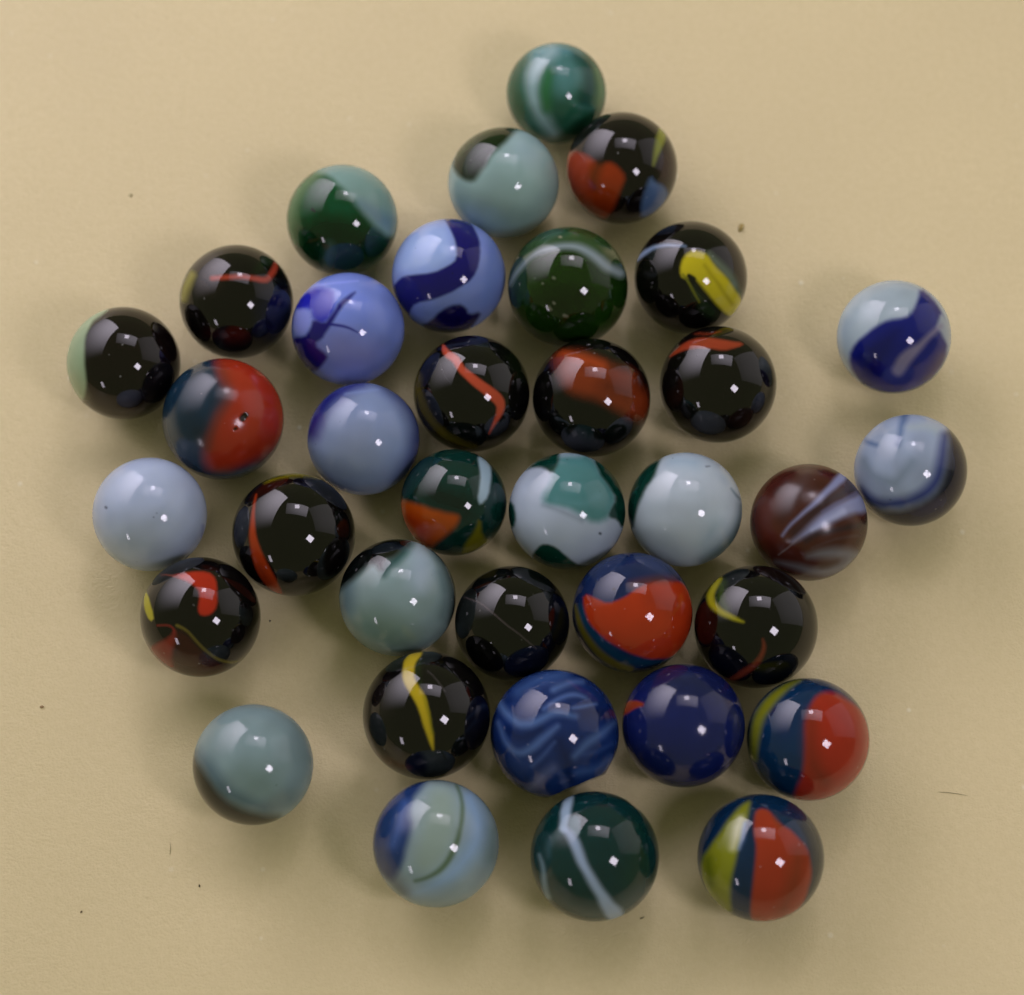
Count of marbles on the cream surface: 36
